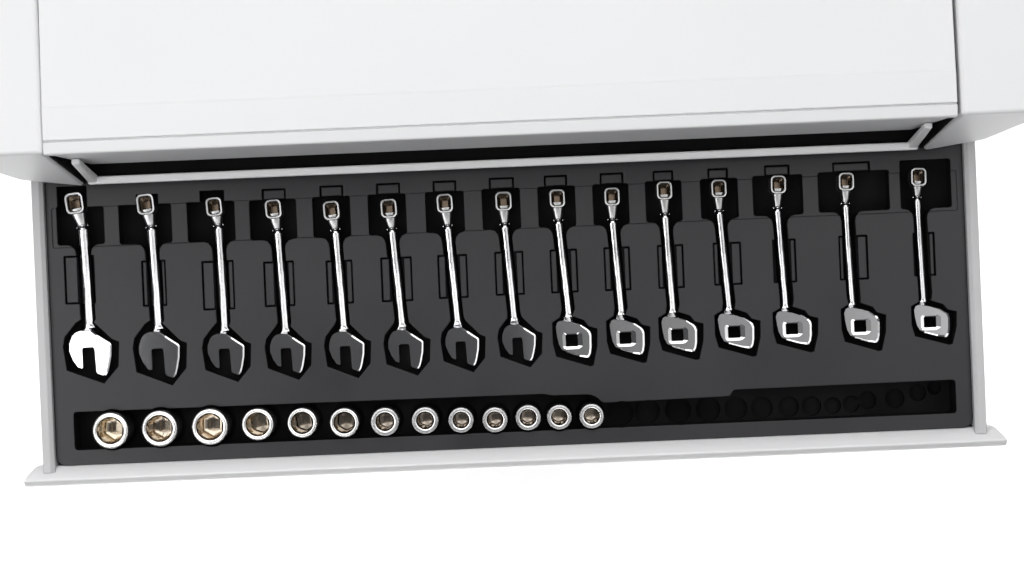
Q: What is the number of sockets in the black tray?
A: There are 13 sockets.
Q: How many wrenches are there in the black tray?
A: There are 15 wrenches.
